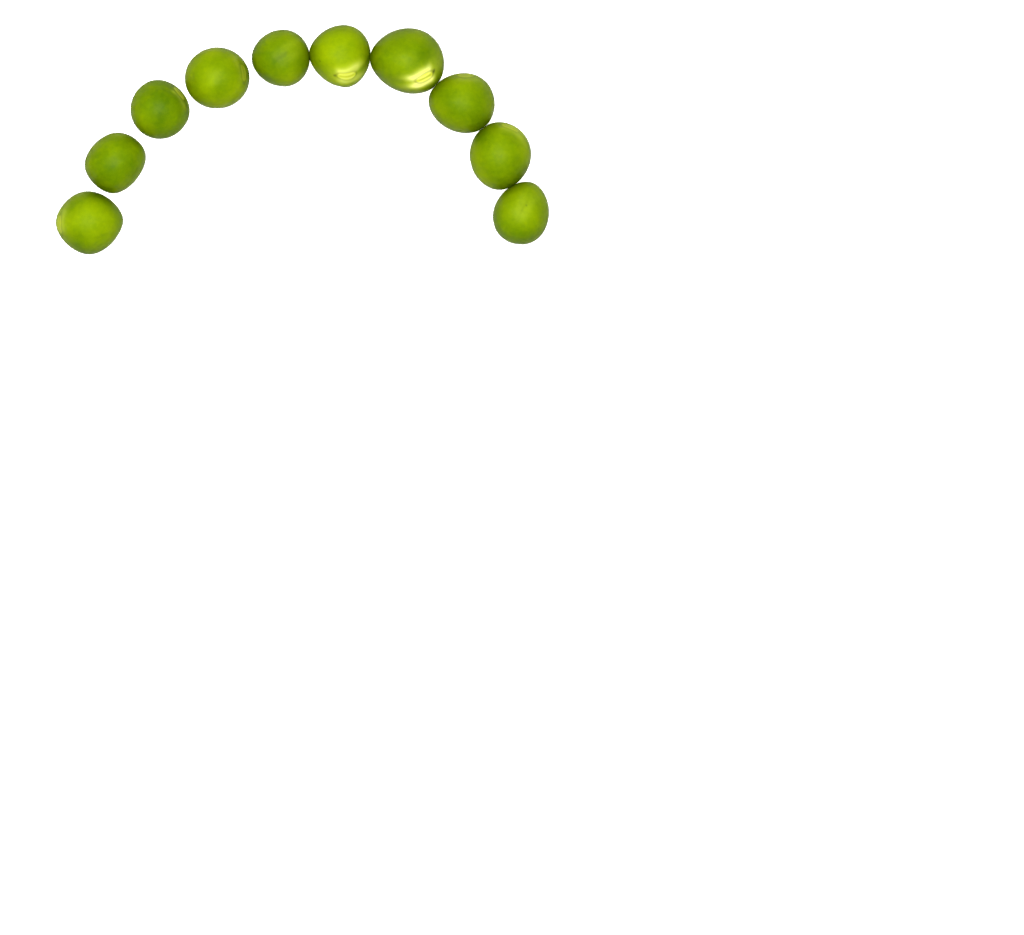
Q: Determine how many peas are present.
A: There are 10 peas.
